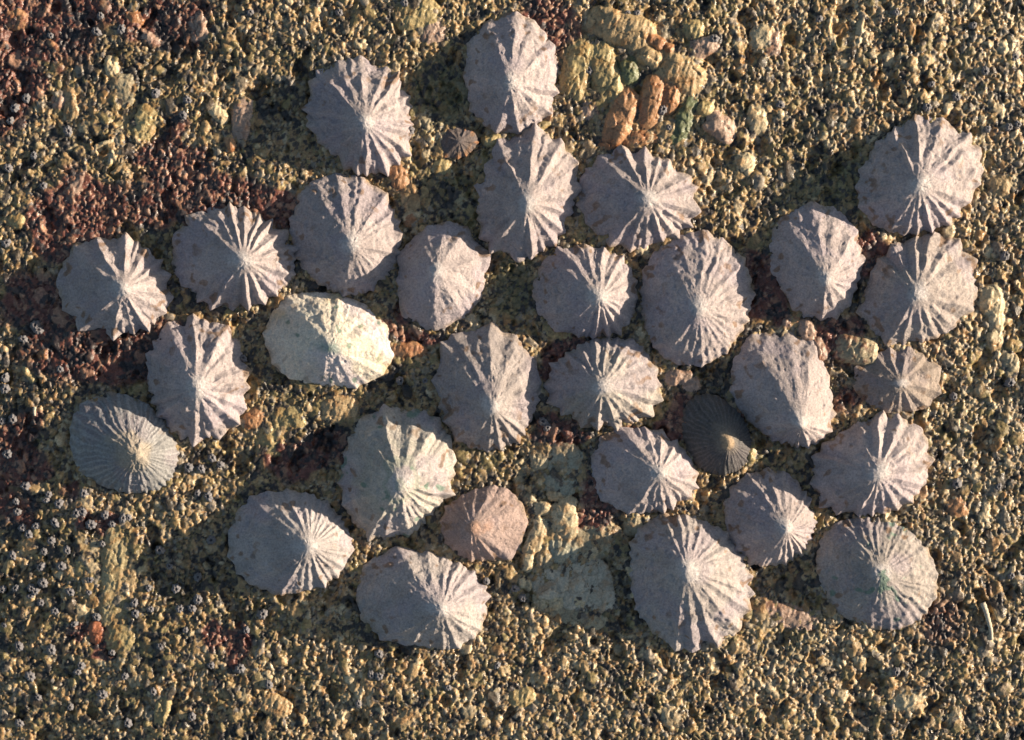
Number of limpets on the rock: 31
